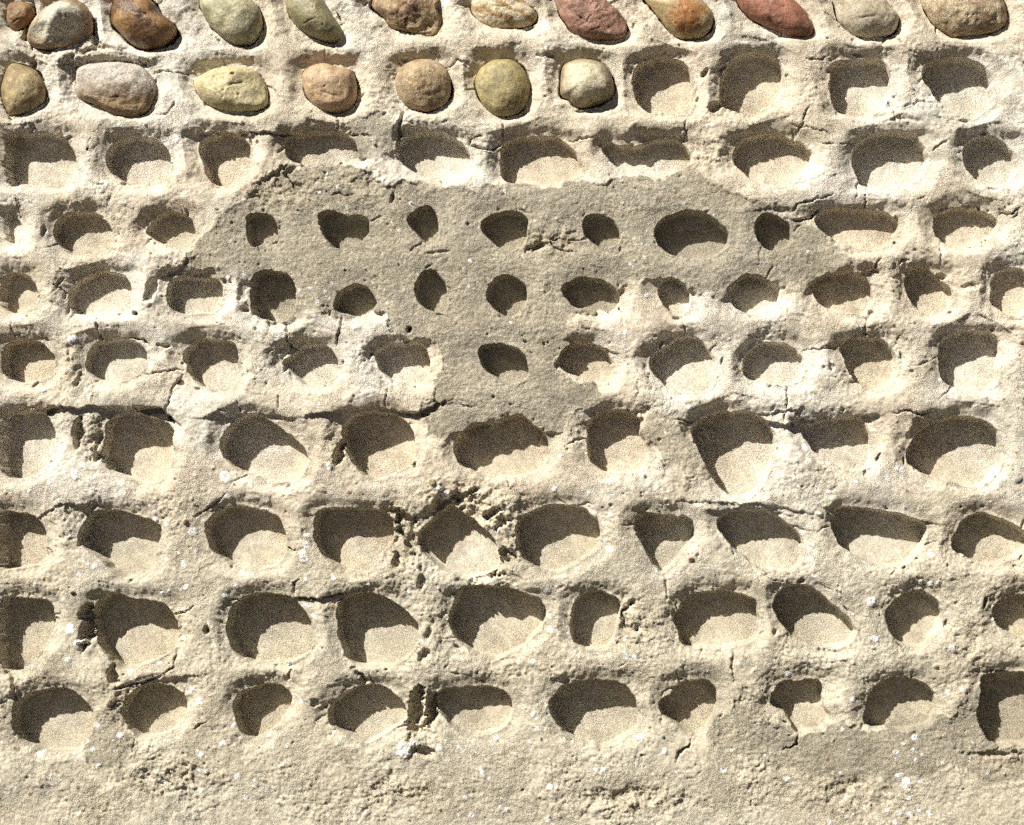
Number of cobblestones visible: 19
